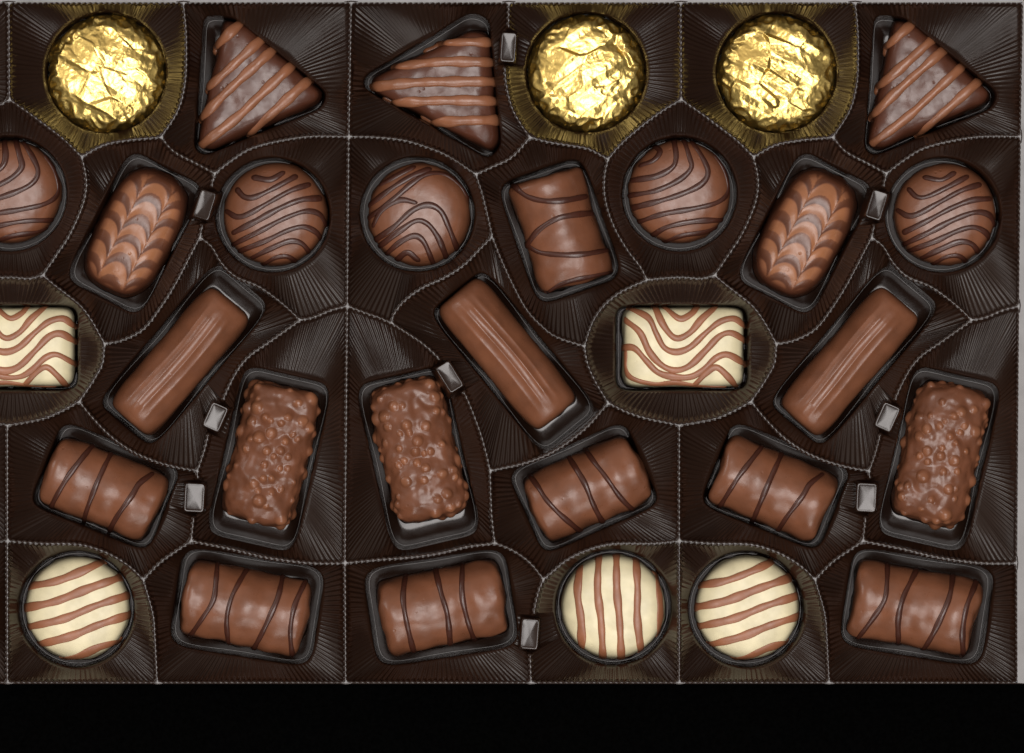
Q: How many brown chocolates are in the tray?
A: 23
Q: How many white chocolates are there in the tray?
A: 5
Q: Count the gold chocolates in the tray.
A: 3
